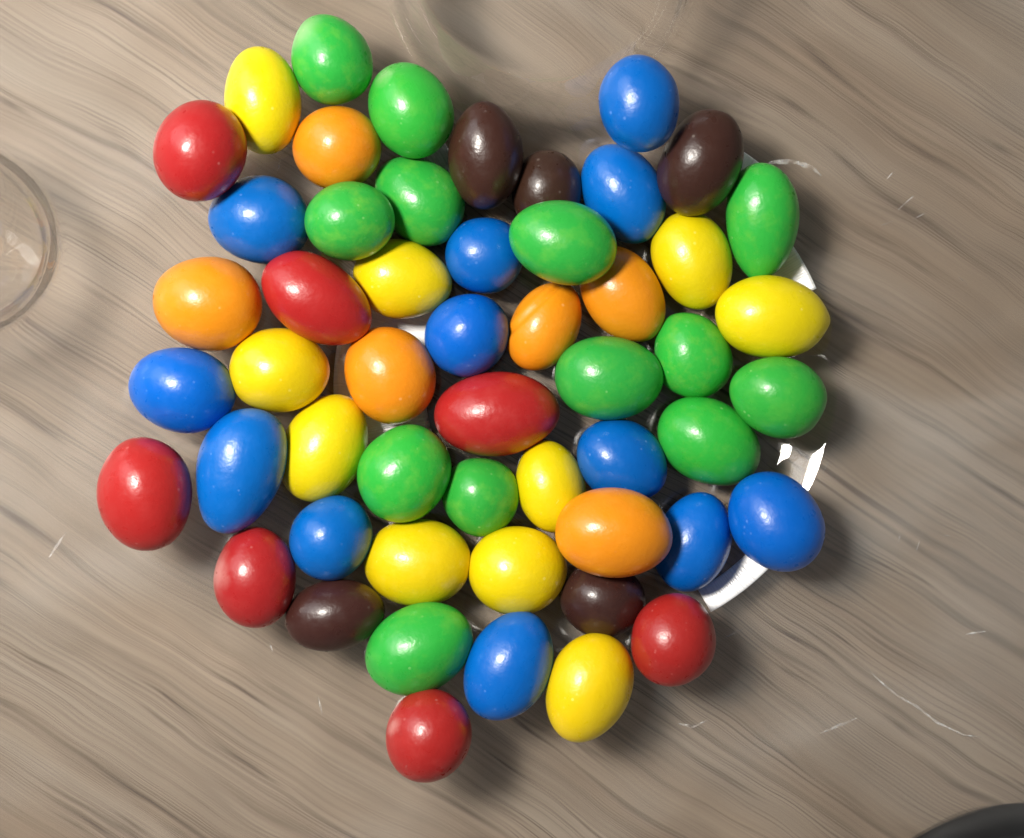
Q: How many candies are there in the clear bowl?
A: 53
